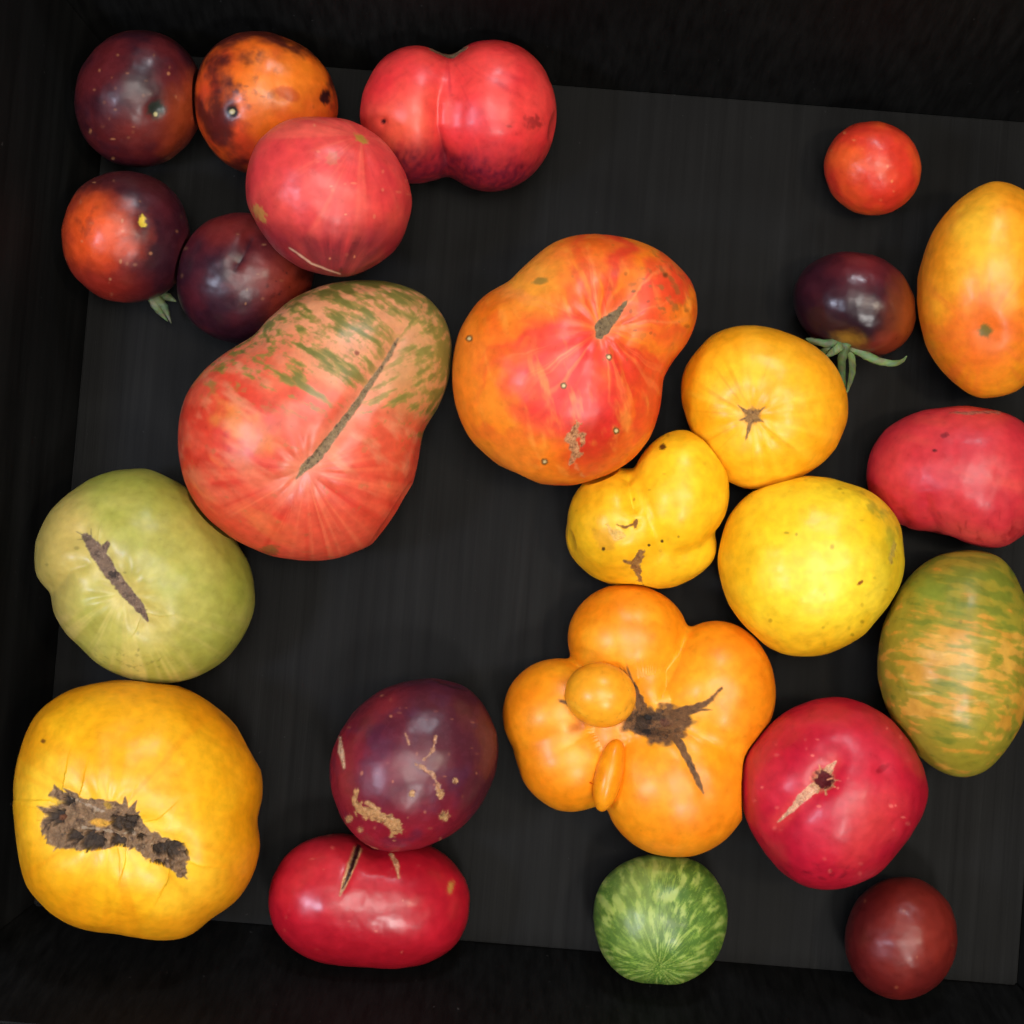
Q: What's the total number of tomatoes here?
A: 24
